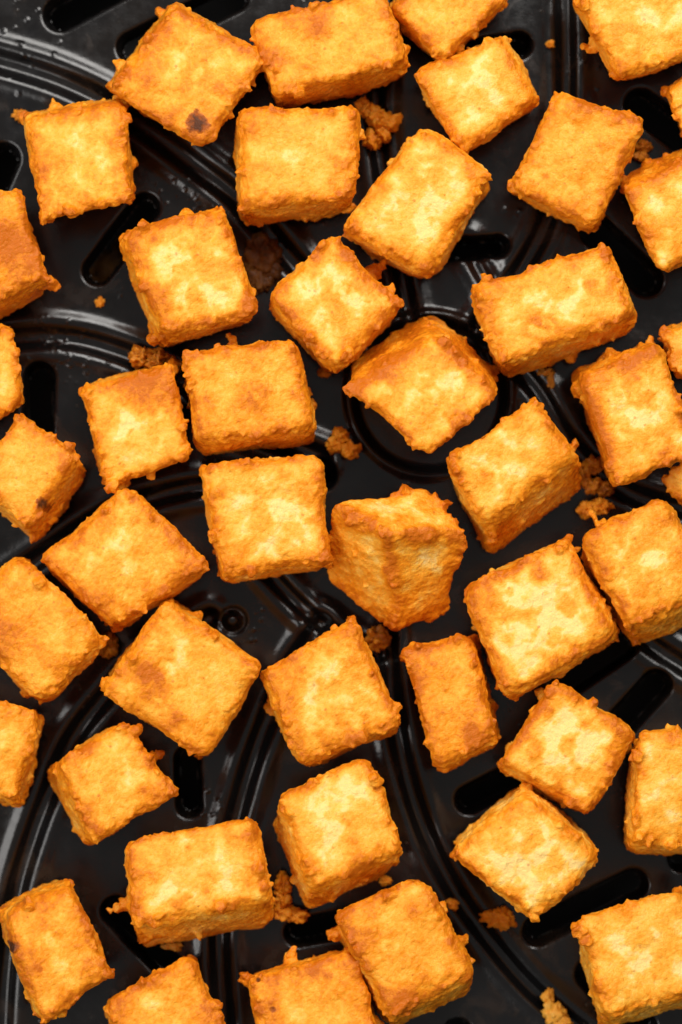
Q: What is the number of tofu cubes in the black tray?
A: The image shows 45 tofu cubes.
